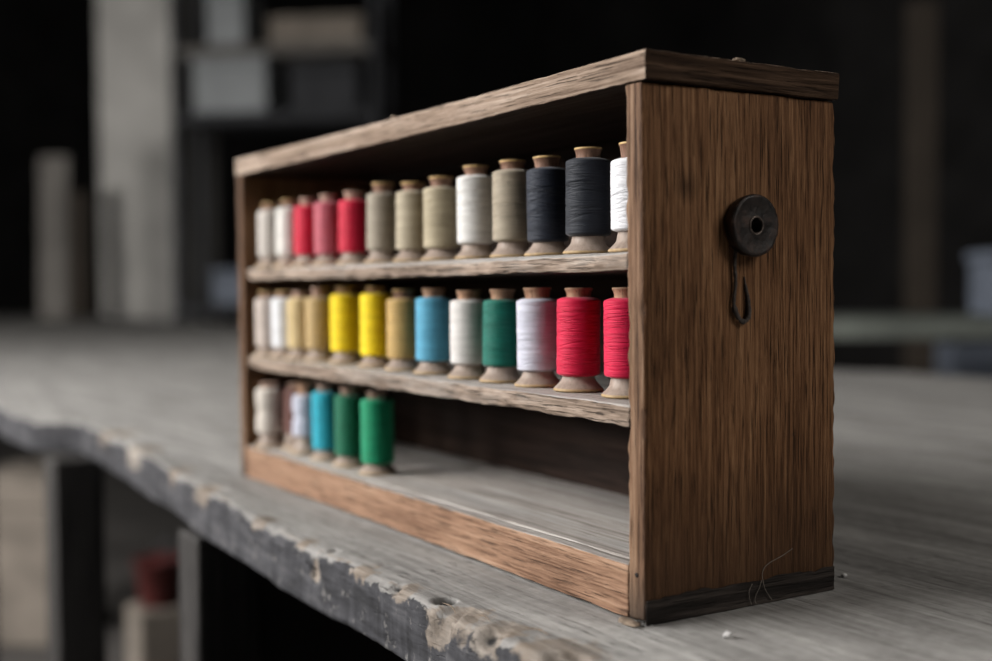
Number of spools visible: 32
